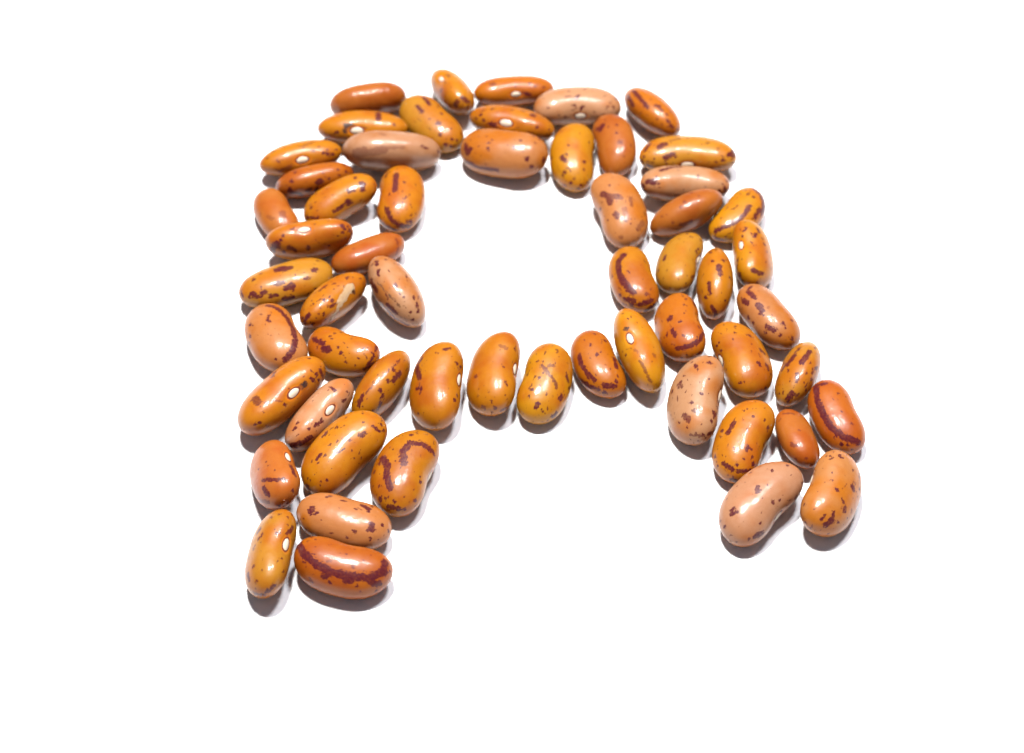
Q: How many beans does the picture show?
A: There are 57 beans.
